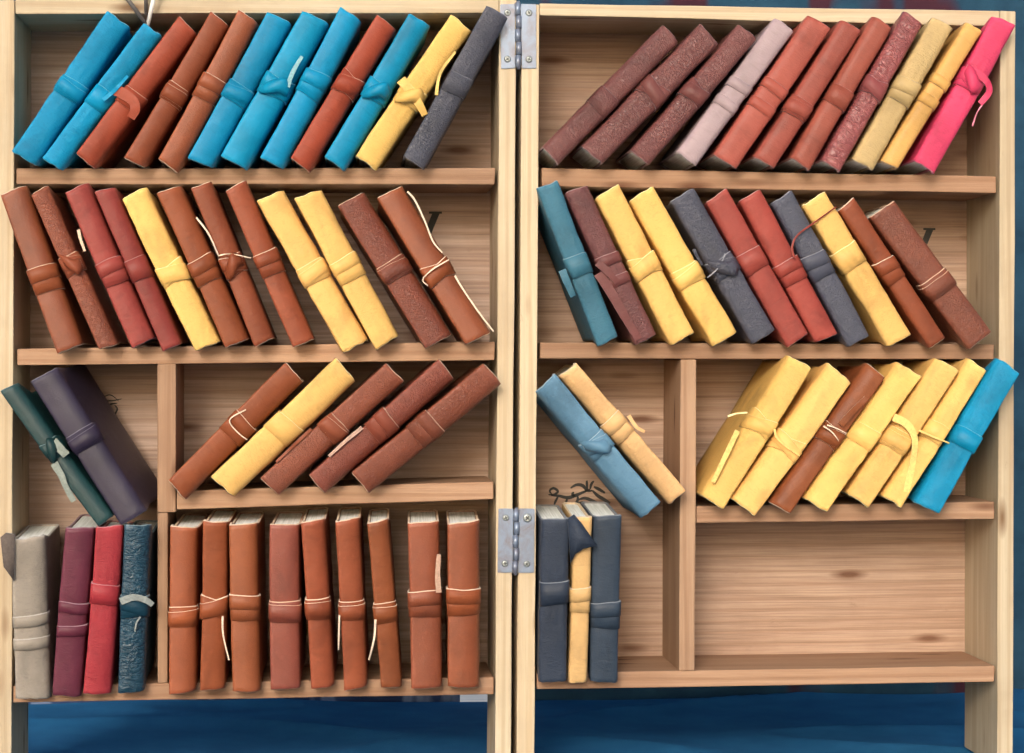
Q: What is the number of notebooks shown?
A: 78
